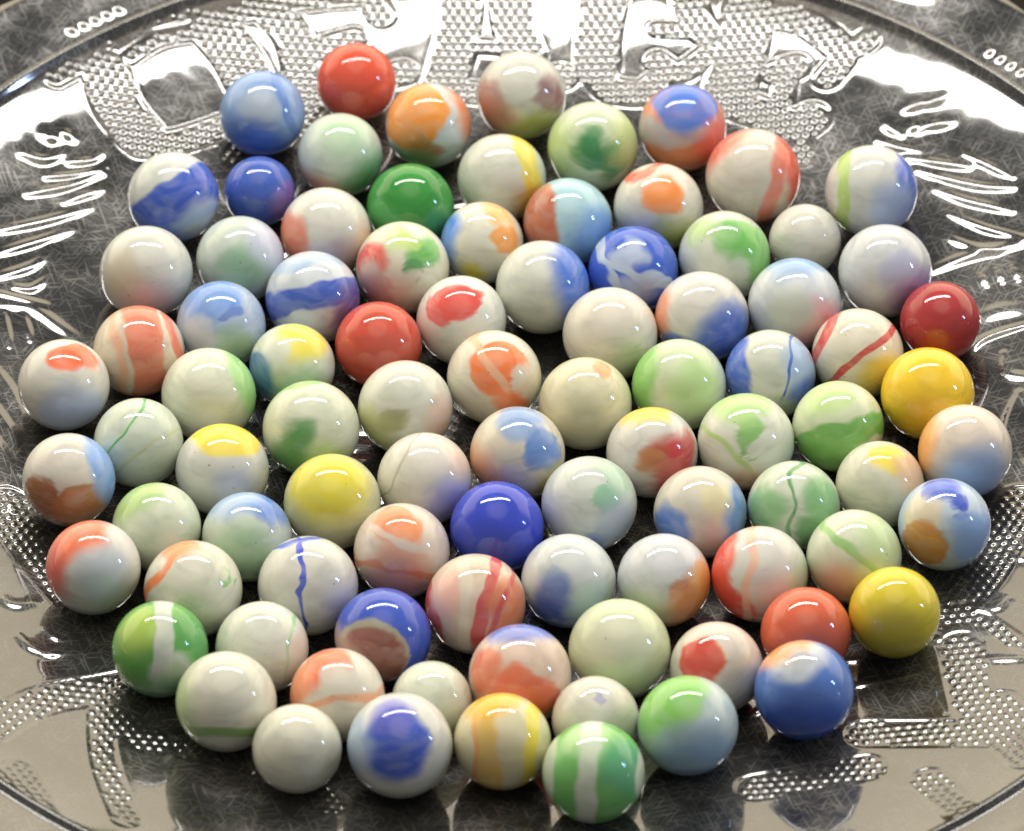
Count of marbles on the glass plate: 90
